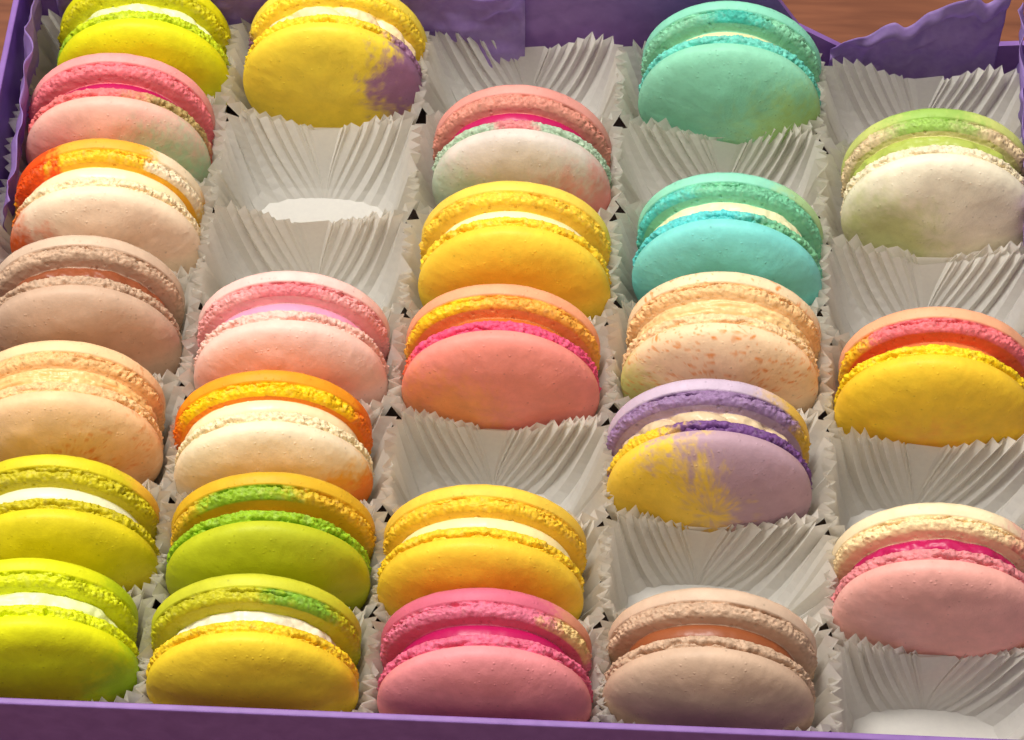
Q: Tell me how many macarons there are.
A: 25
